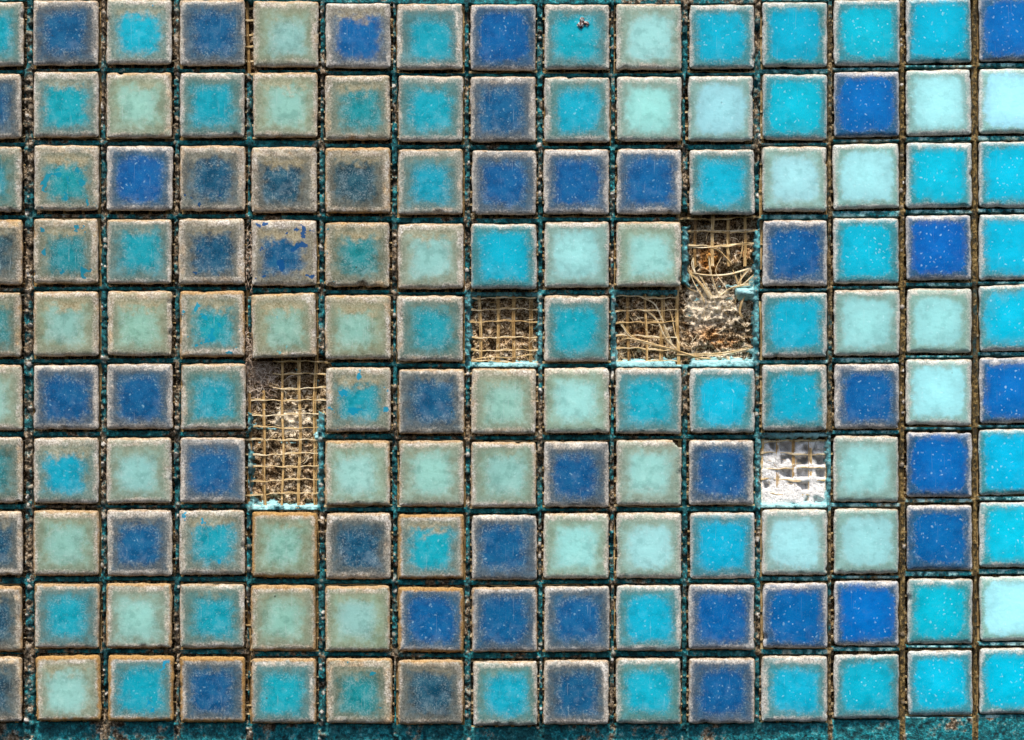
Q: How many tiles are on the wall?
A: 143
